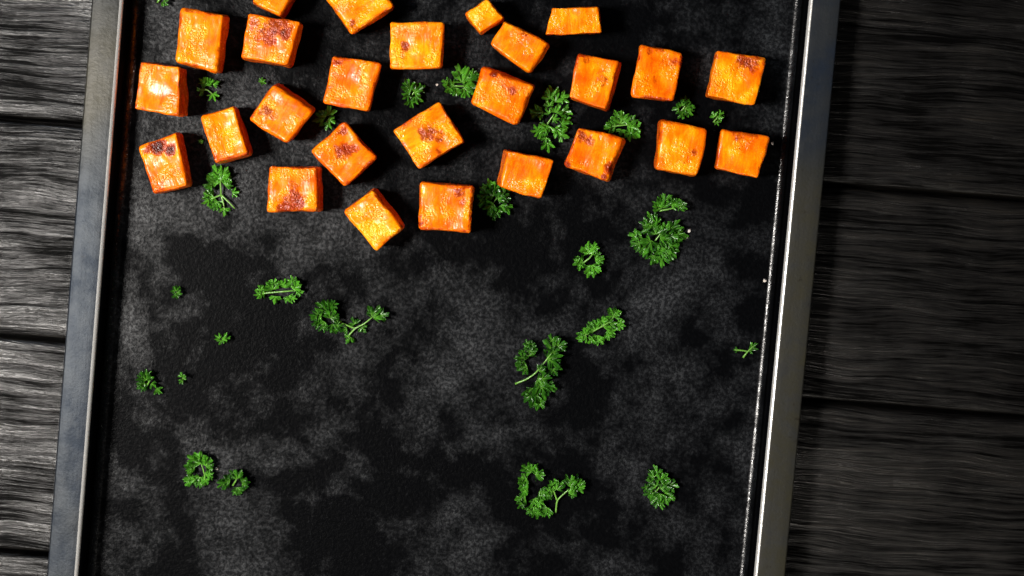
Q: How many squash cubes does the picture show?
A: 26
